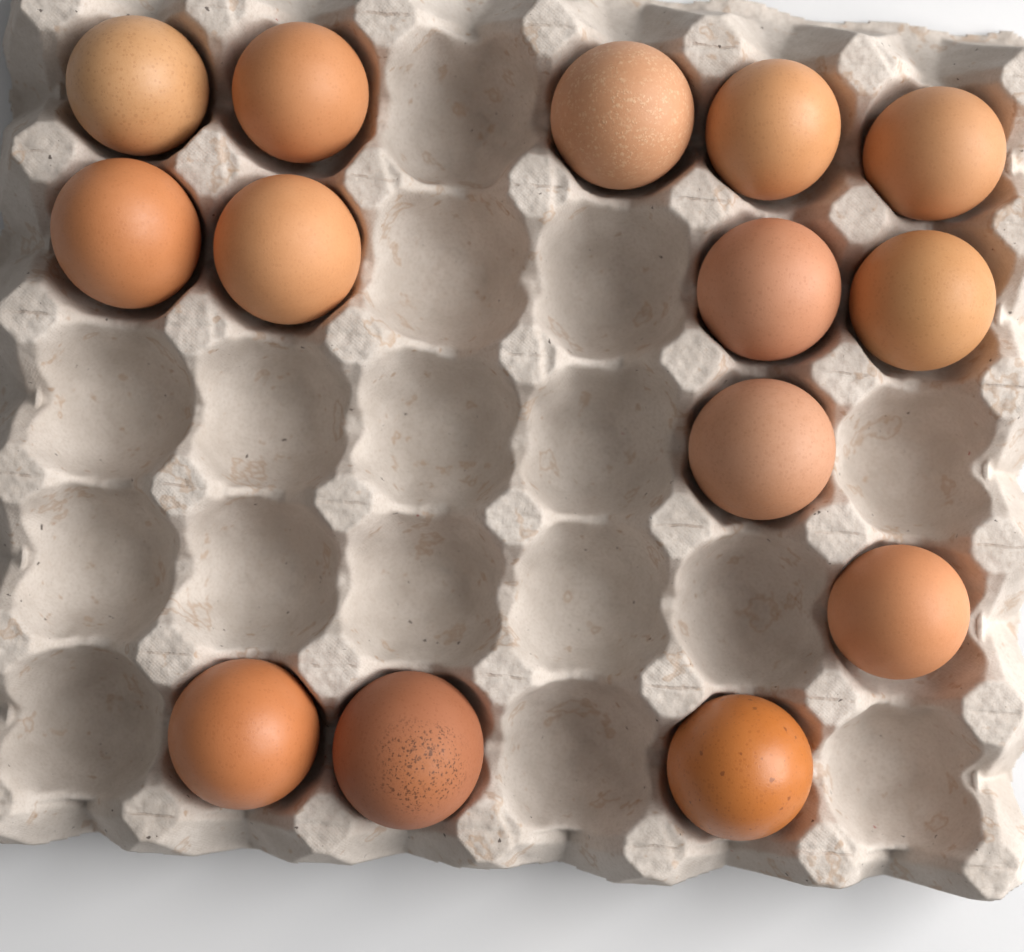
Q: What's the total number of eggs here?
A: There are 14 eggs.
